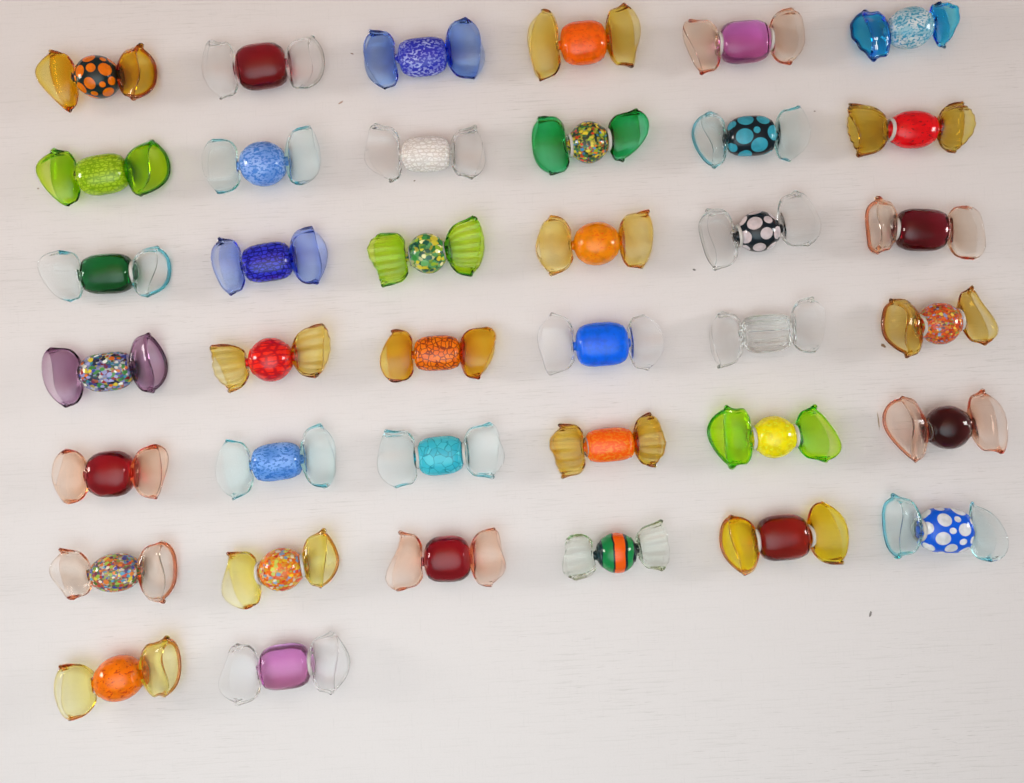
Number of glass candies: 38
